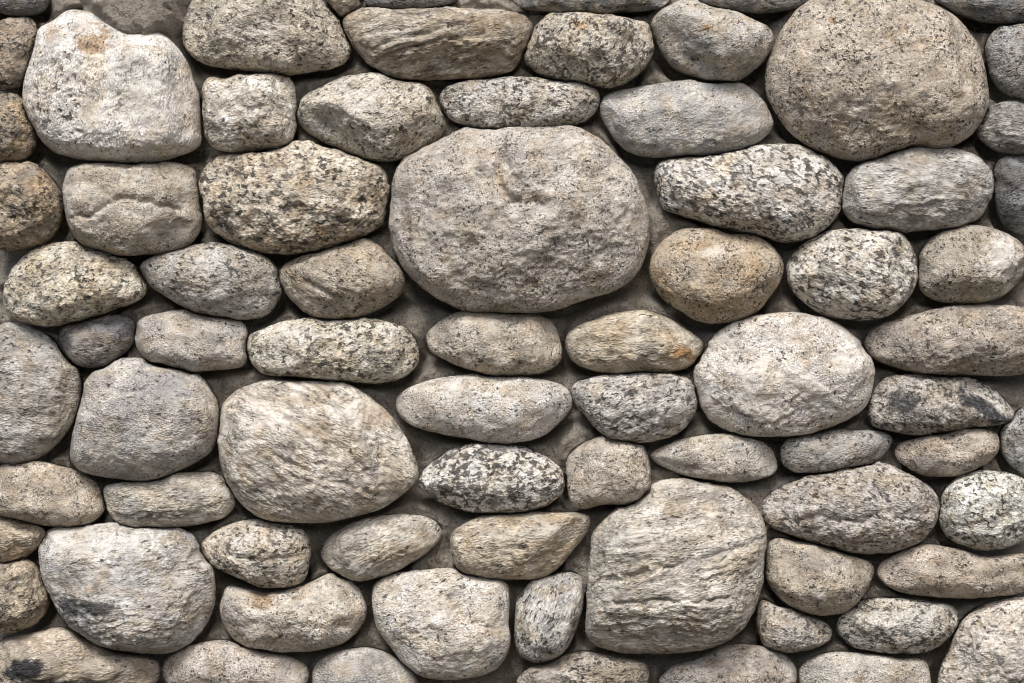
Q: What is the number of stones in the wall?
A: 77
